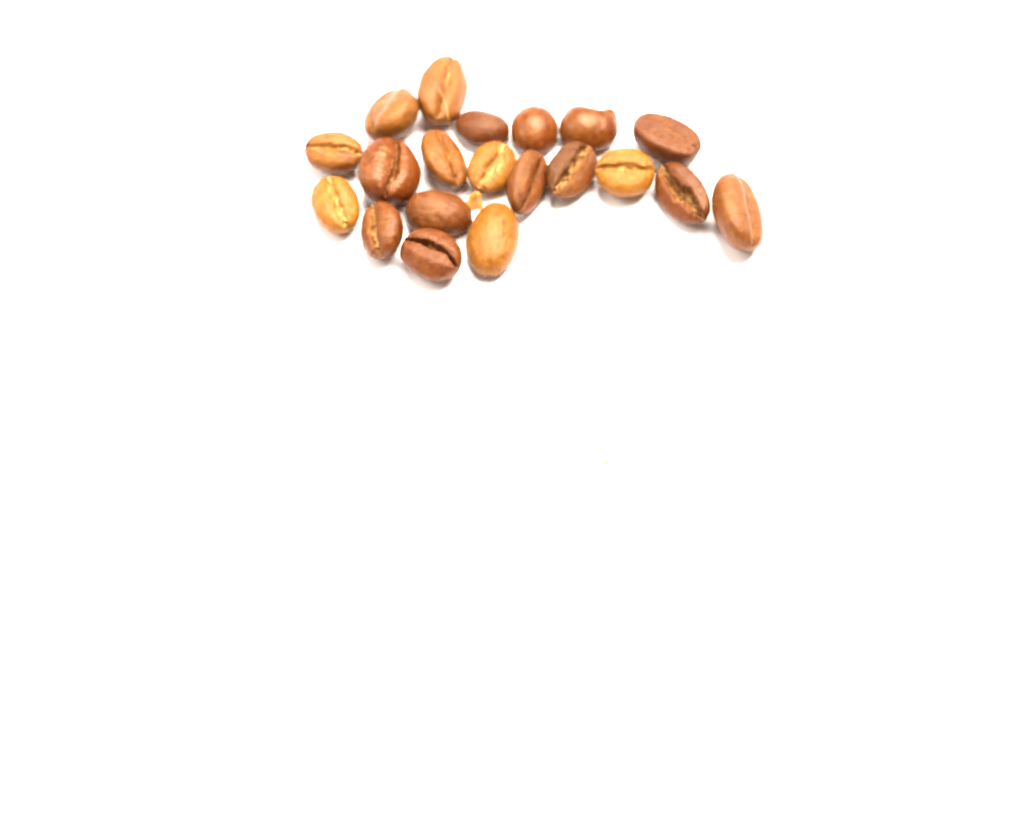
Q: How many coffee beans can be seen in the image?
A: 20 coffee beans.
